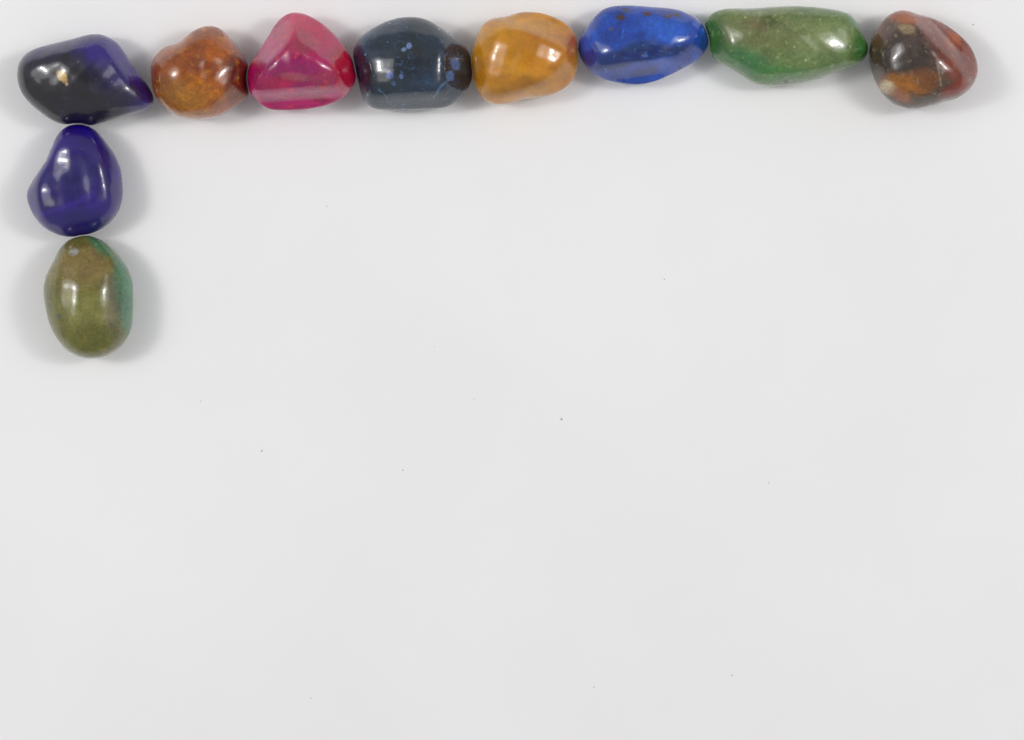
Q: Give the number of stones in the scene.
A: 10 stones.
